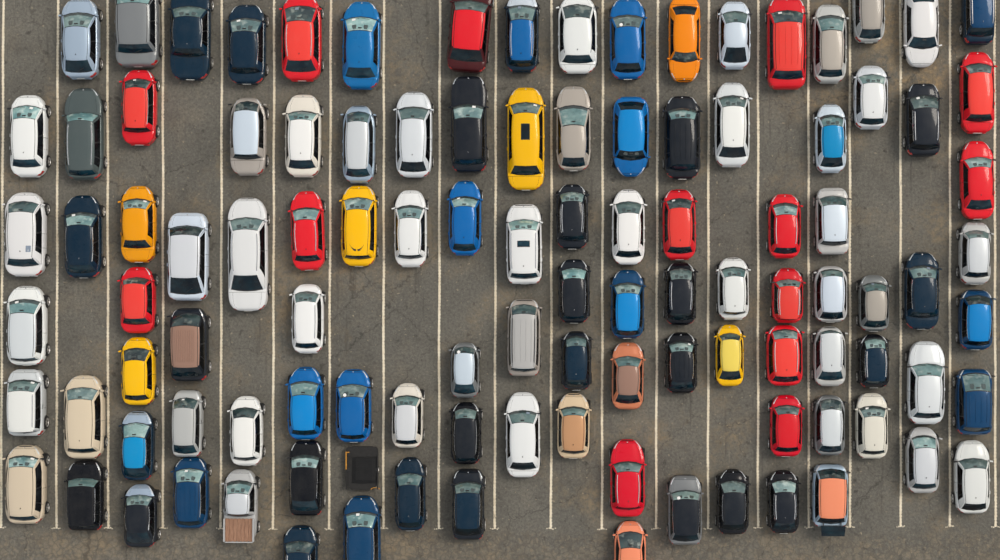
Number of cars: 108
